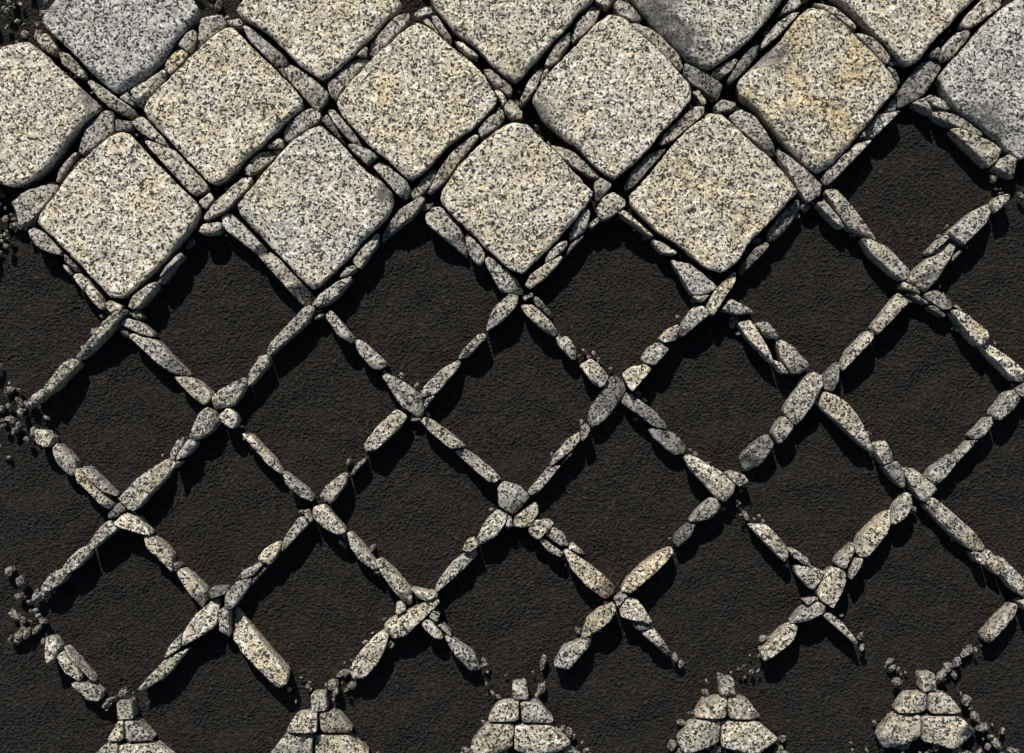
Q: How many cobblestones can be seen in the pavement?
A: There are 15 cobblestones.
